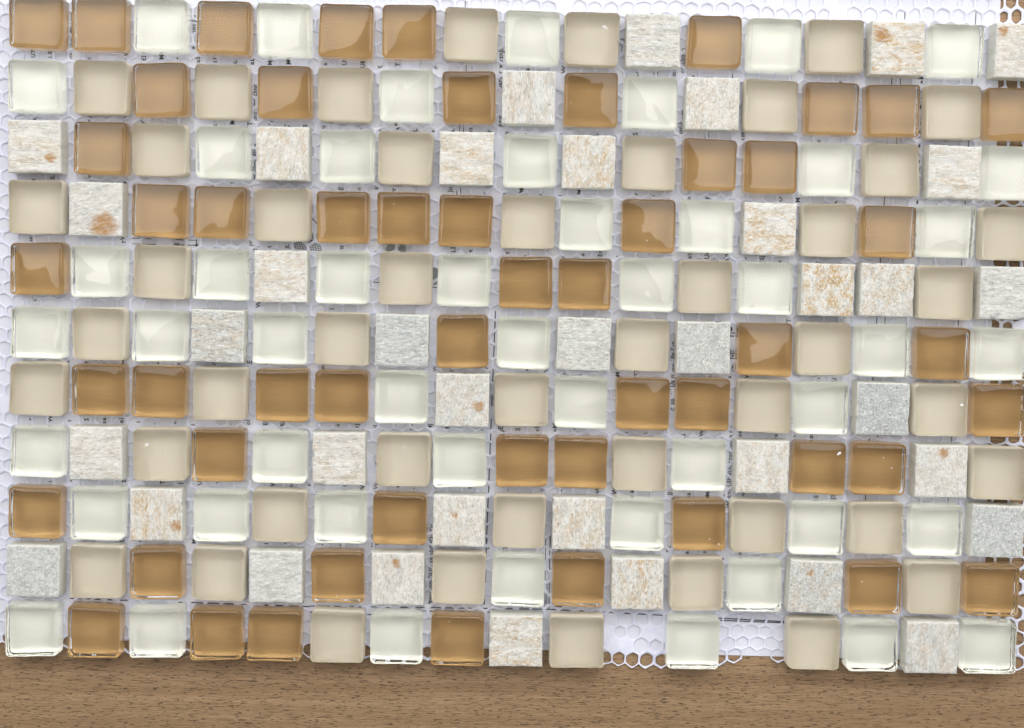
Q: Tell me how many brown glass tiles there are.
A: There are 53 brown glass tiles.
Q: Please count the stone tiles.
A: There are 37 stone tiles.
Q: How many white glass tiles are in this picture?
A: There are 49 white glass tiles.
